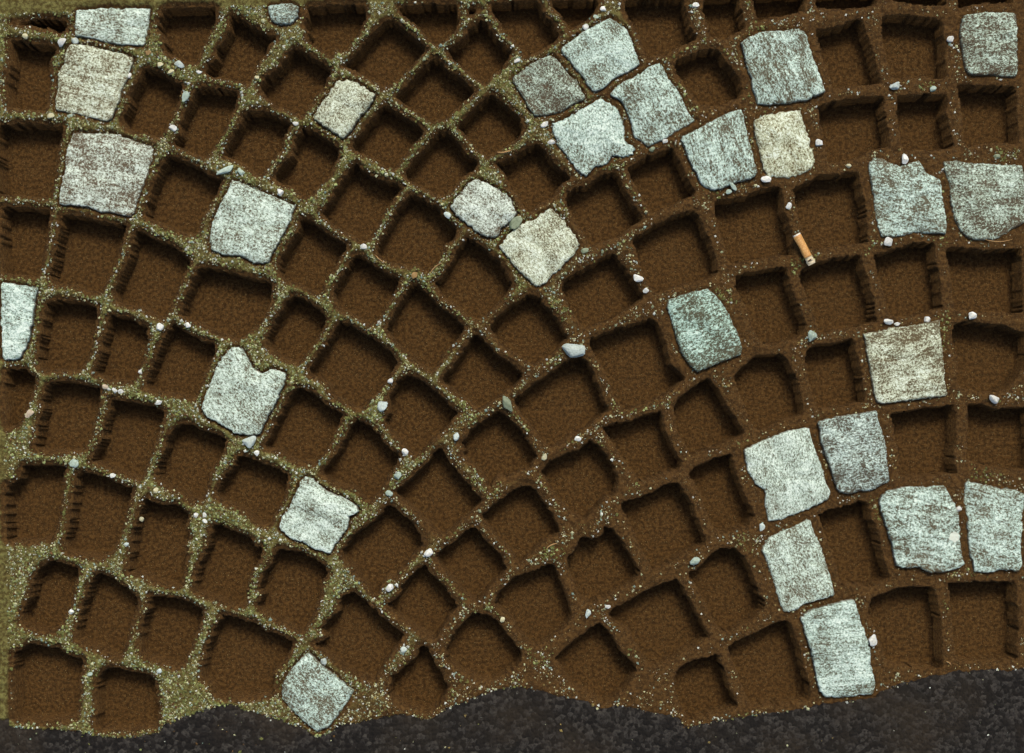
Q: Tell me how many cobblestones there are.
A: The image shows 30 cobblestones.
